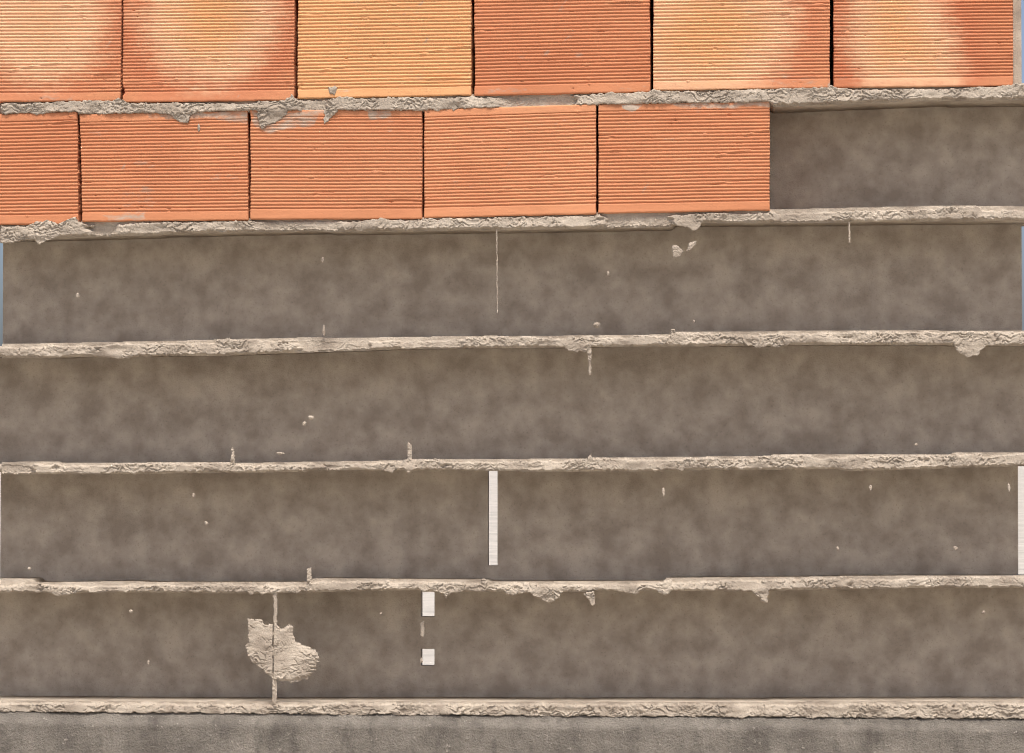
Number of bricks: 11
